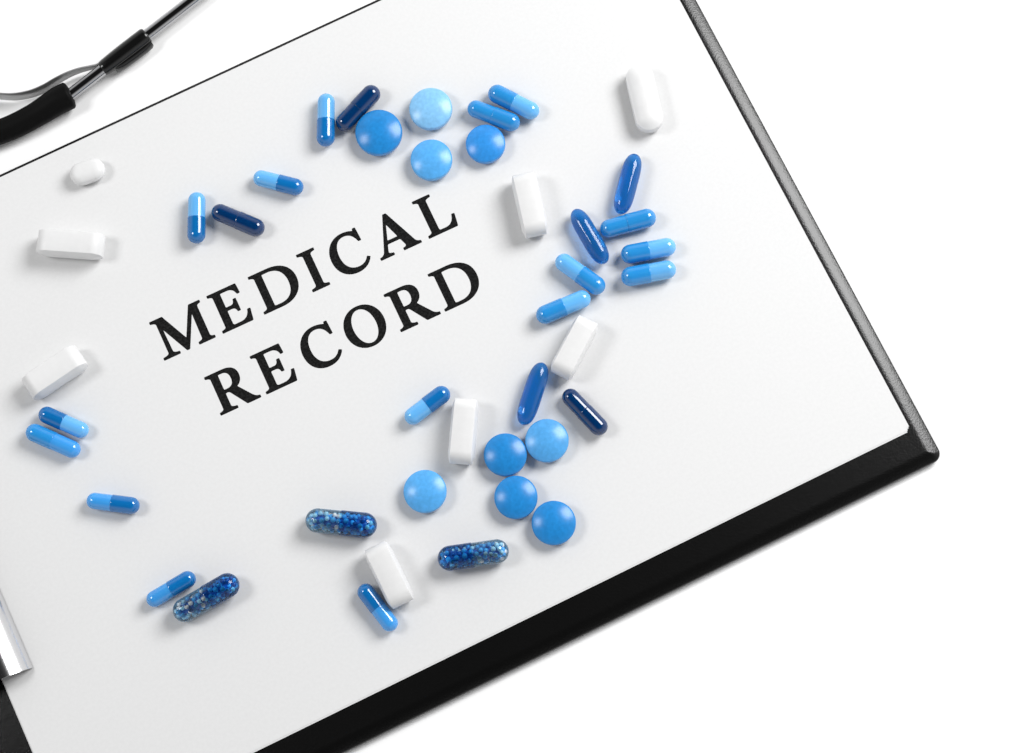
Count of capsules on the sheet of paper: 25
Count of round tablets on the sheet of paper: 9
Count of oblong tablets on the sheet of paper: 8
